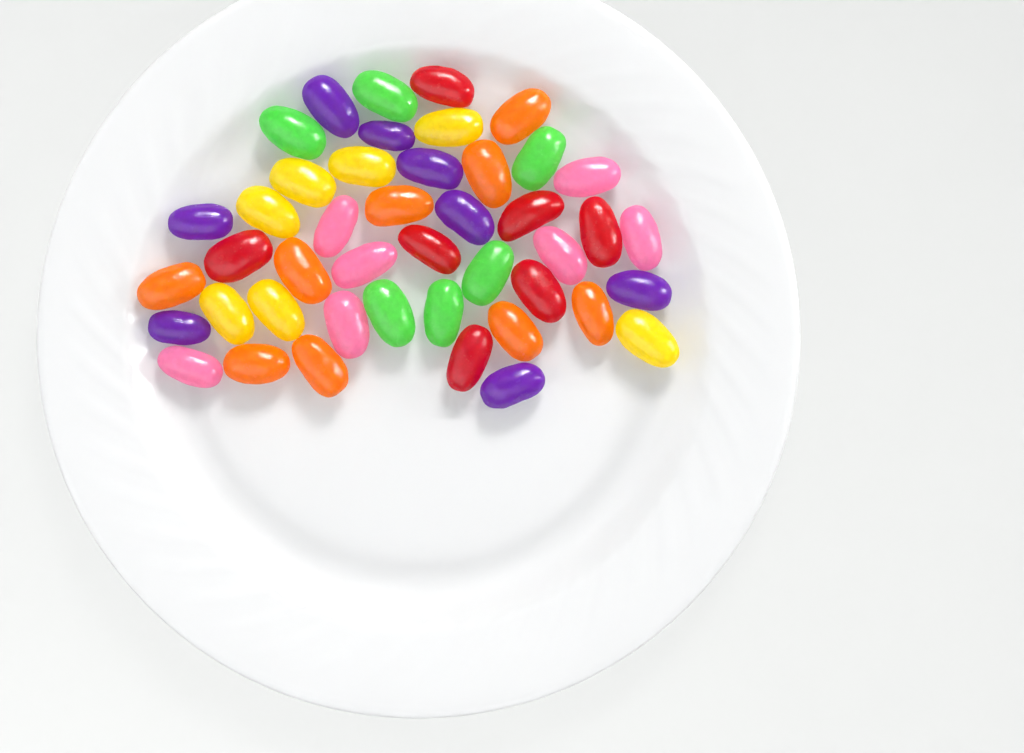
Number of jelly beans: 44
